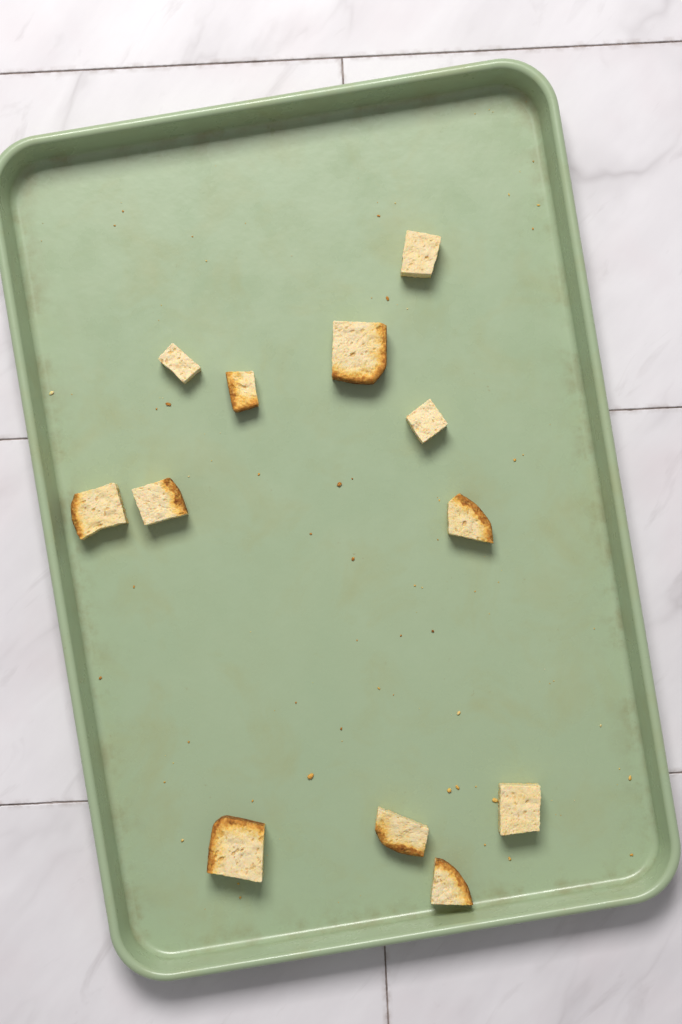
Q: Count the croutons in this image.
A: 12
